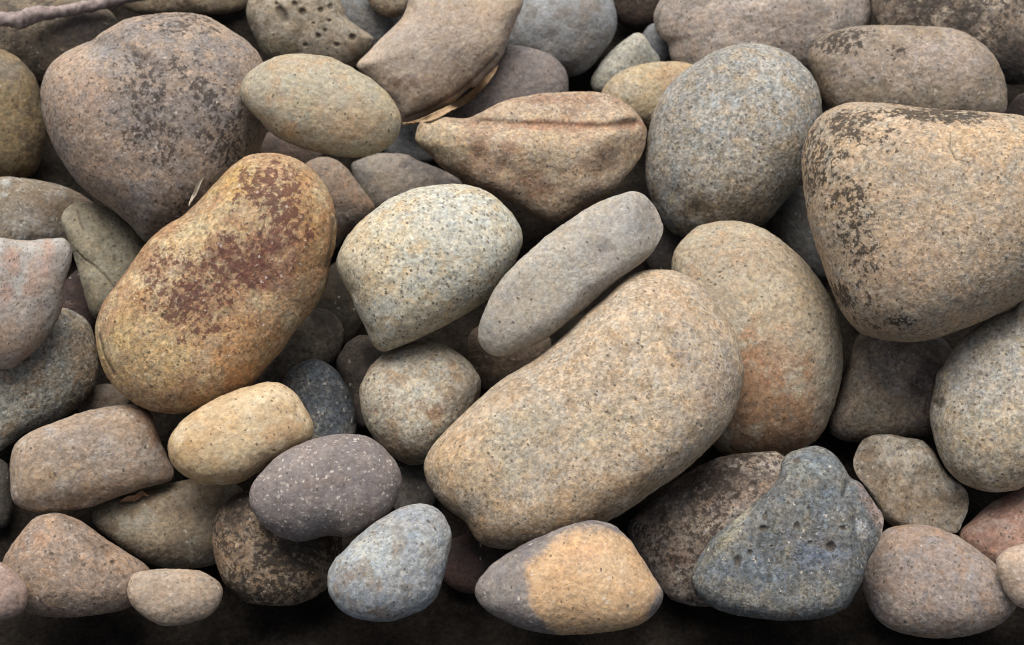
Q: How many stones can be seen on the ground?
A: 66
